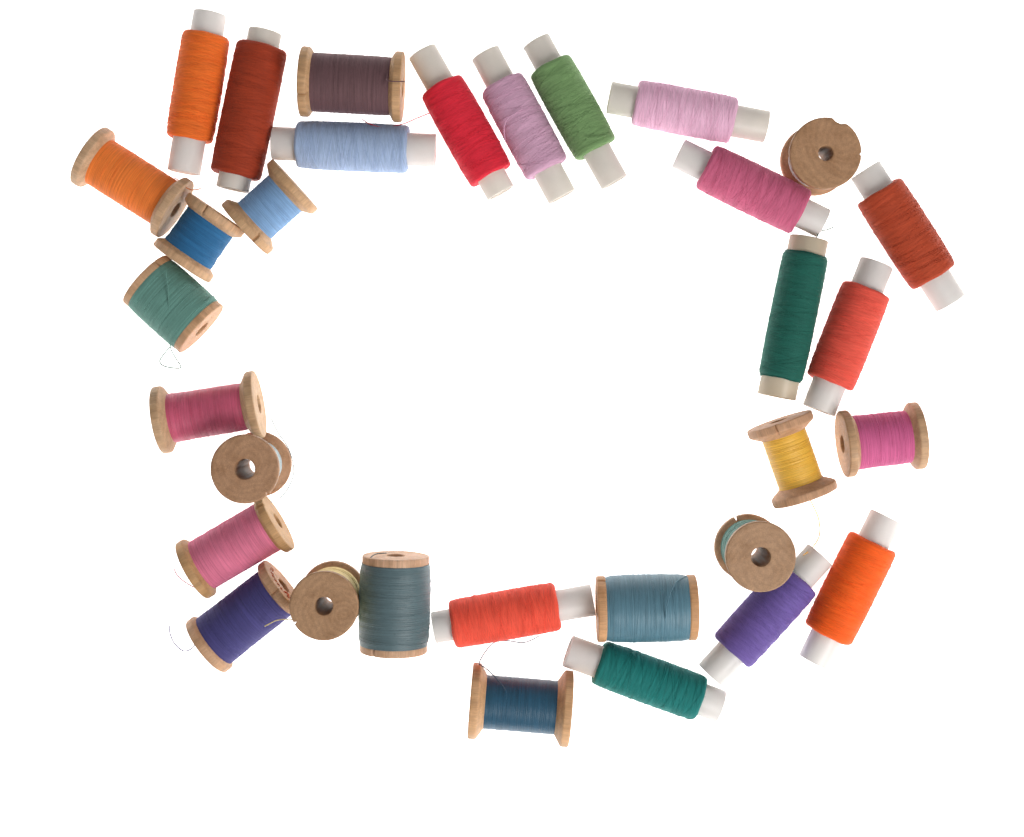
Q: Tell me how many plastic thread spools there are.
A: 15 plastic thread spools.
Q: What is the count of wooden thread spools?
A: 17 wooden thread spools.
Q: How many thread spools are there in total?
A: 32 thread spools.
